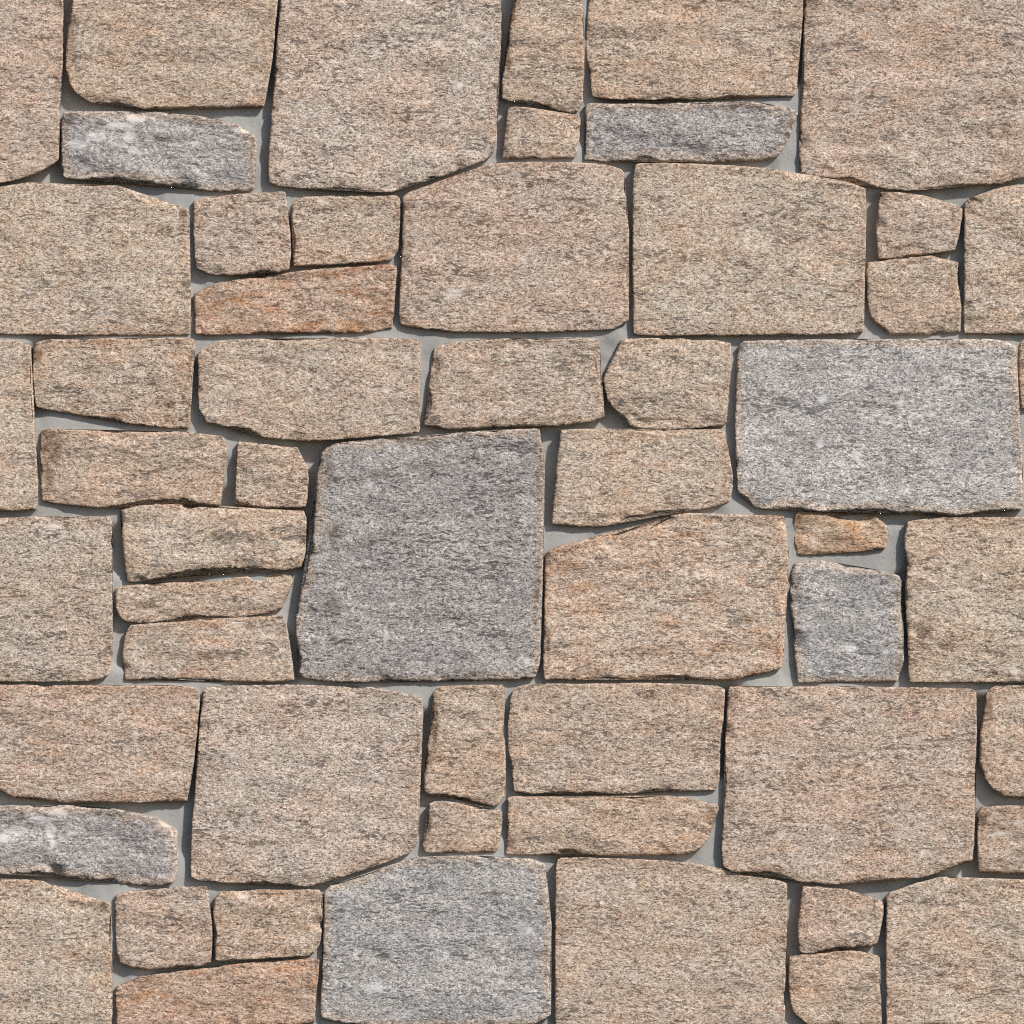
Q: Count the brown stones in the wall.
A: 49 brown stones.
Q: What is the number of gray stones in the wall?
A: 7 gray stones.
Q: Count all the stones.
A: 56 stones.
